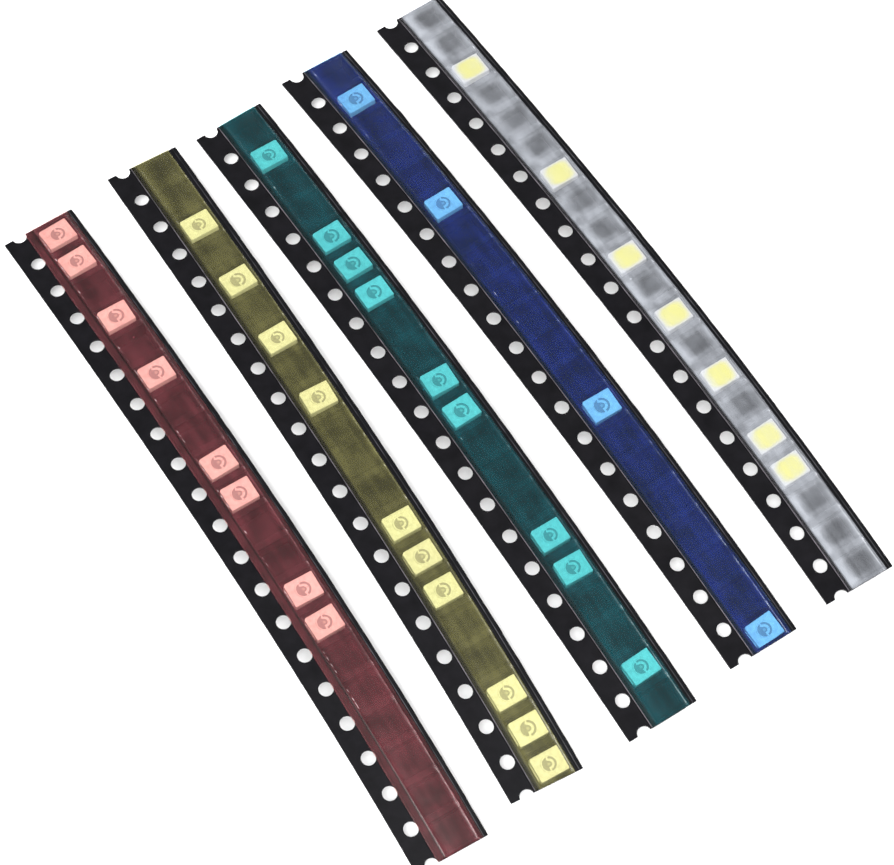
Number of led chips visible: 38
